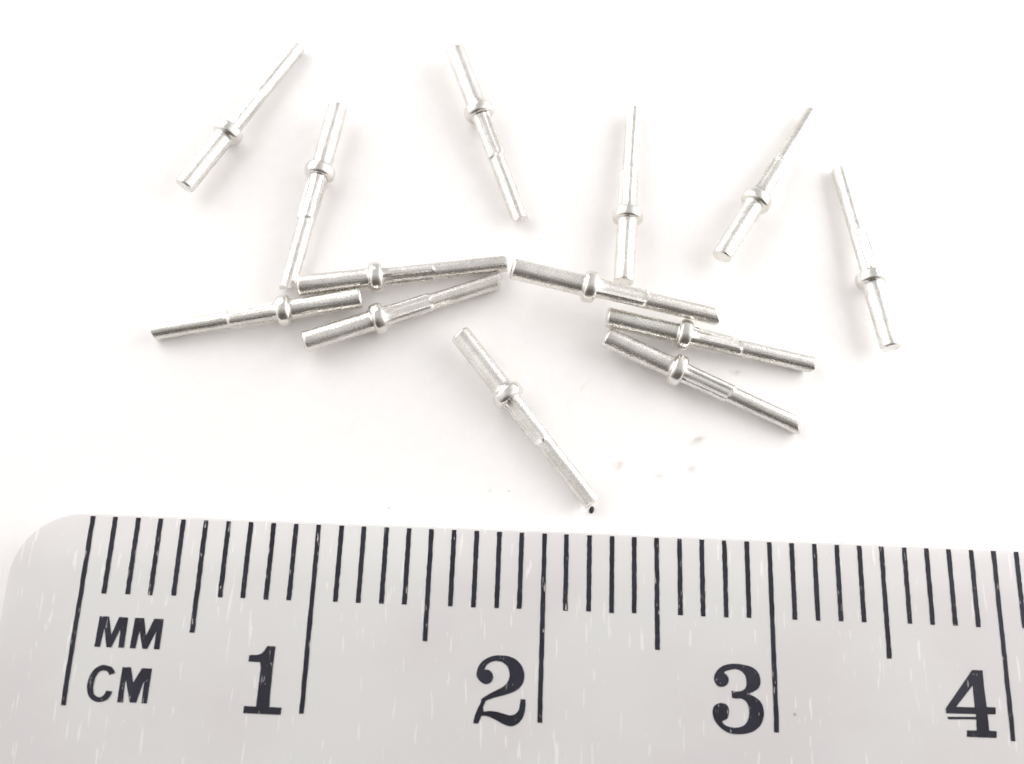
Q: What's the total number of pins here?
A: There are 13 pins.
